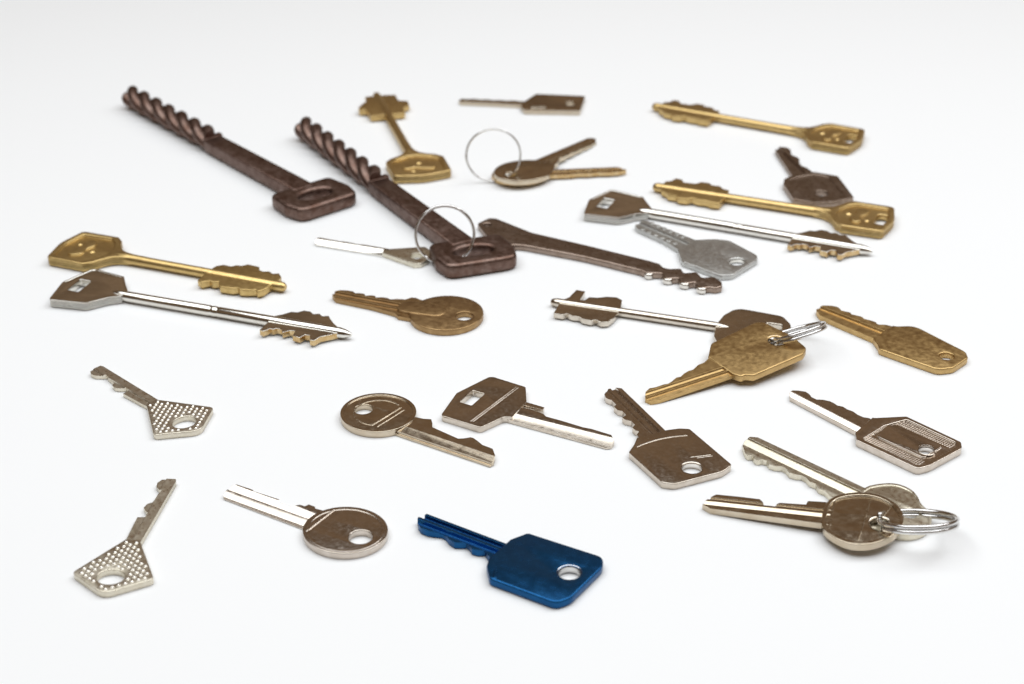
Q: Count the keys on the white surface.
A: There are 29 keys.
